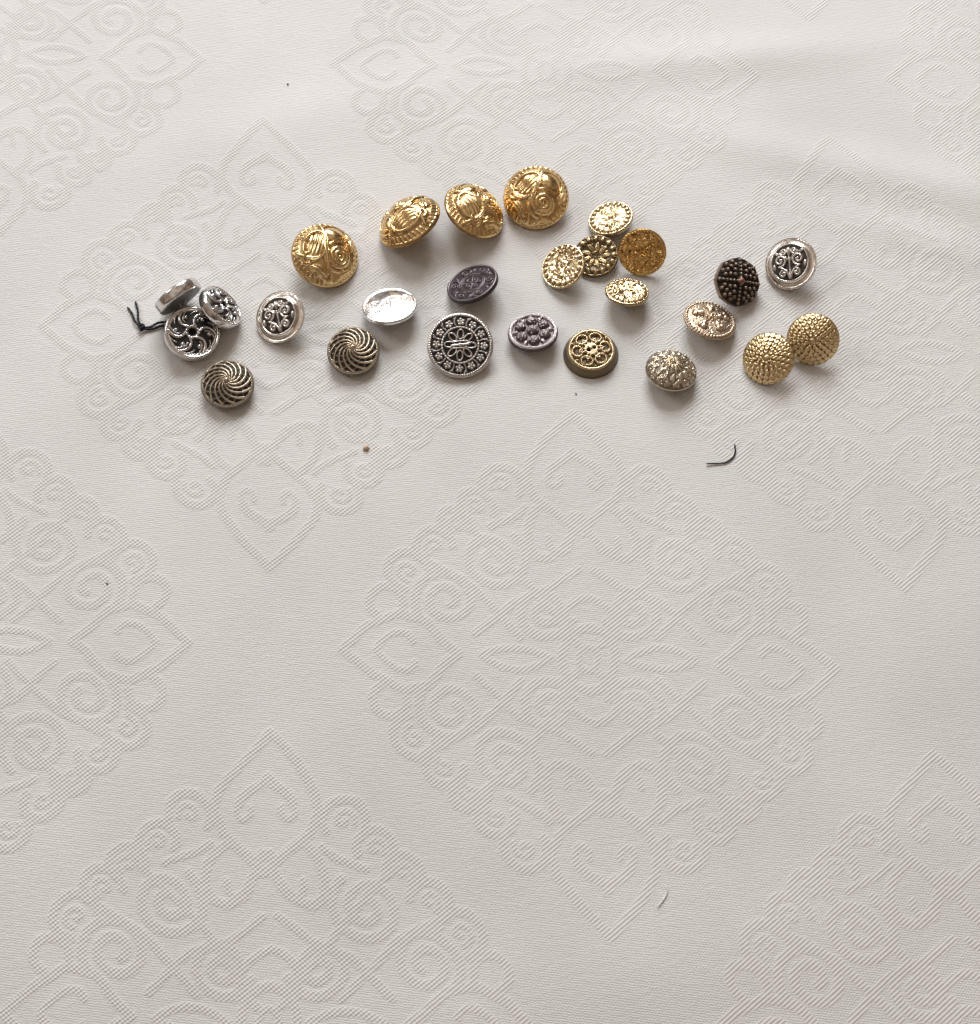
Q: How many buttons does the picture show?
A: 26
